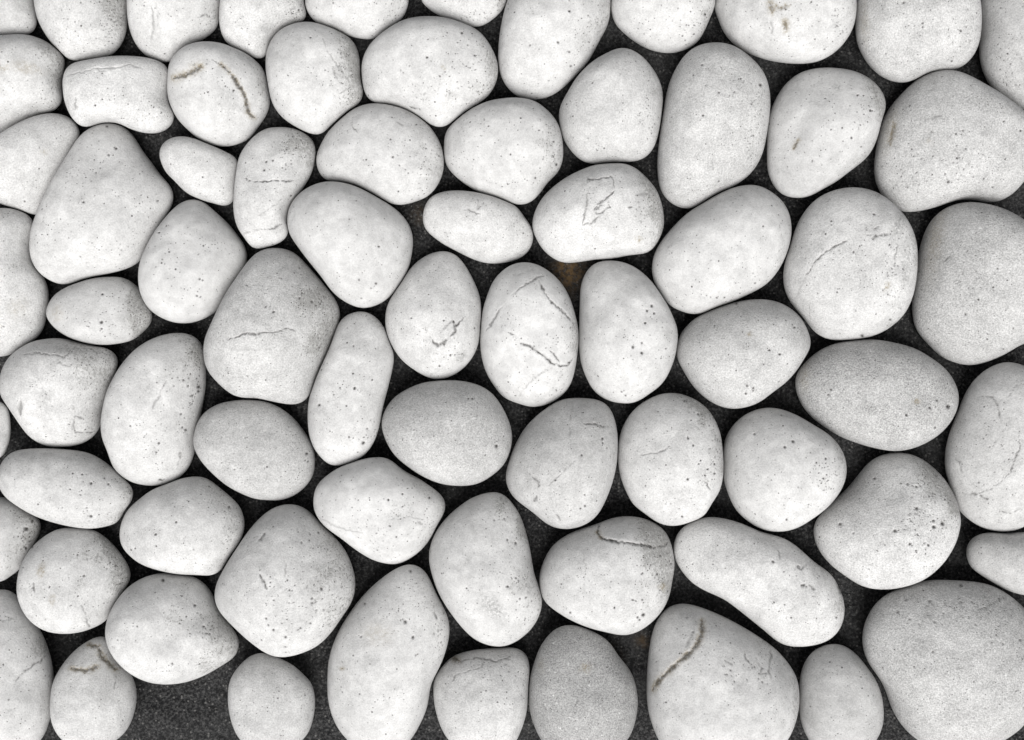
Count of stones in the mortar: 72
